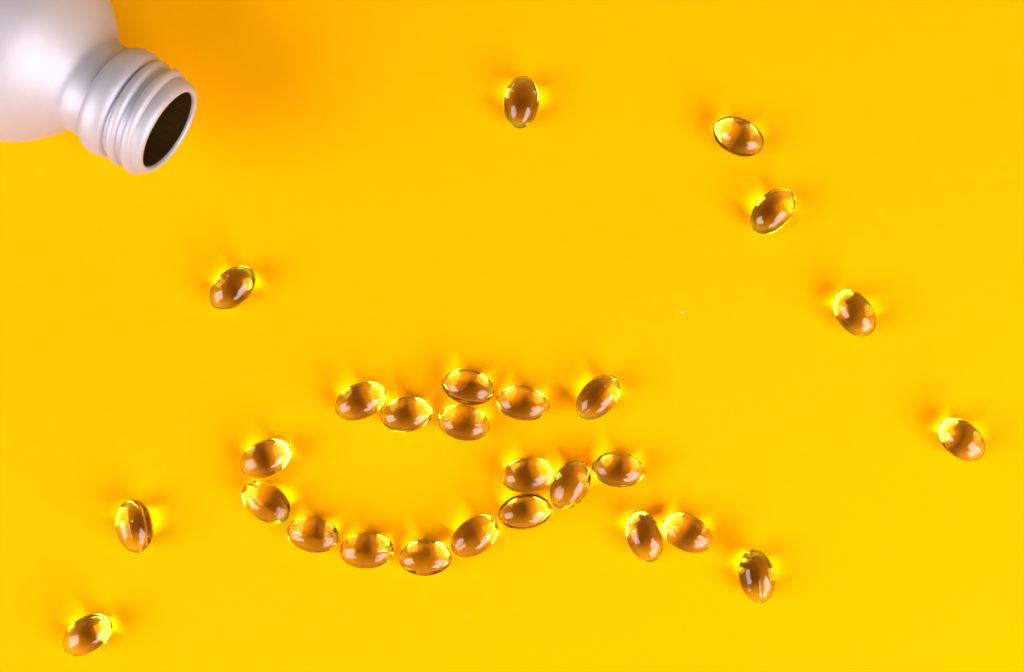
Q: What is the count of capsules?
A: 27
